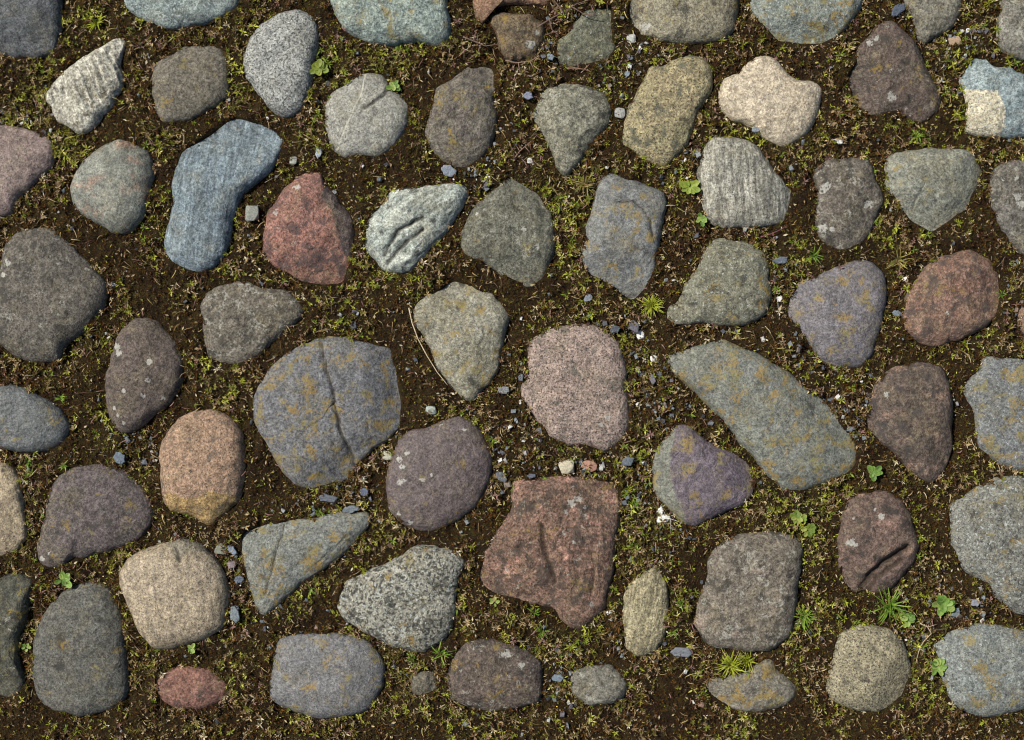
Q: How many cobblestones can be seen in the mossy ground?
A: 68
